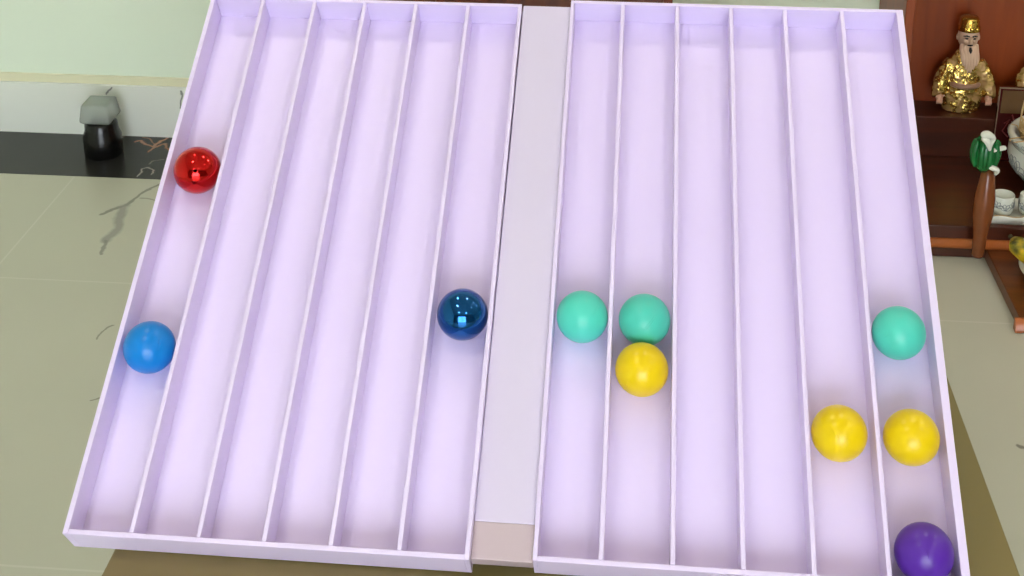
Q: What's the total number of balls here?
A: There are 10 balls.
